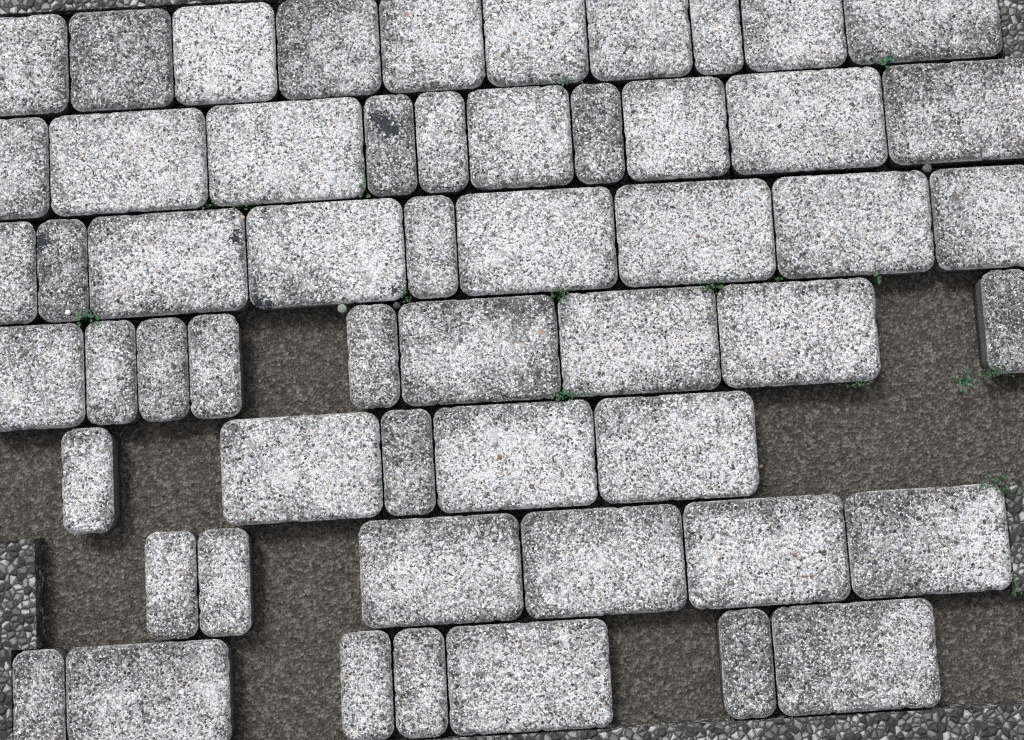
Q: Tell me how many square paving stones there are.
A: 13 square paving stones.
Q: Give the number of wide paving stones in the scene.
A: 23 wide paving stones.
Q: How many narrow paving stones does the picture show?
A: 20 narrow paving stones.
